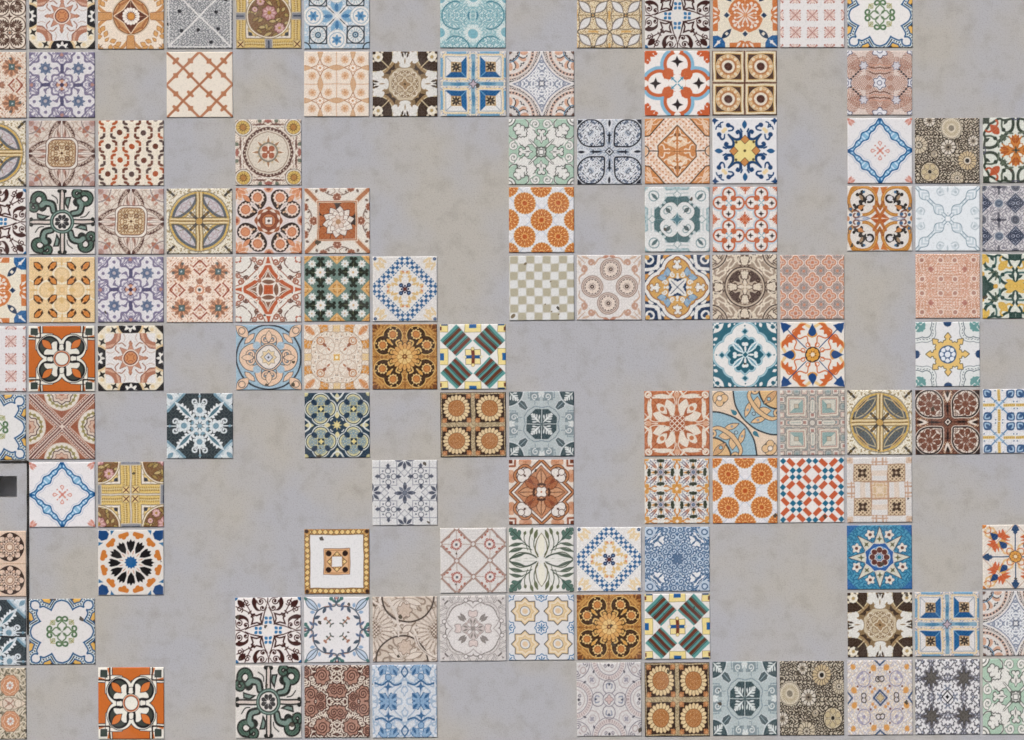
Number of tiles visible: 122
